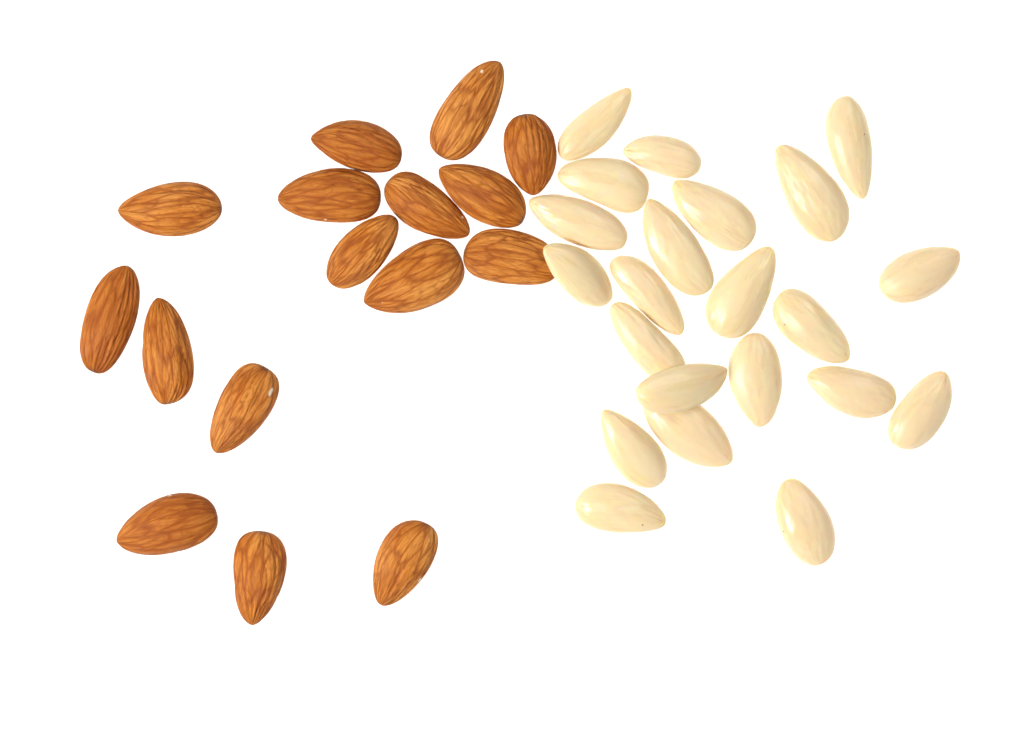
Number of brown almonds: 16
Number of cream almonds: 22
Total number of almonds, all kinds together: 38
